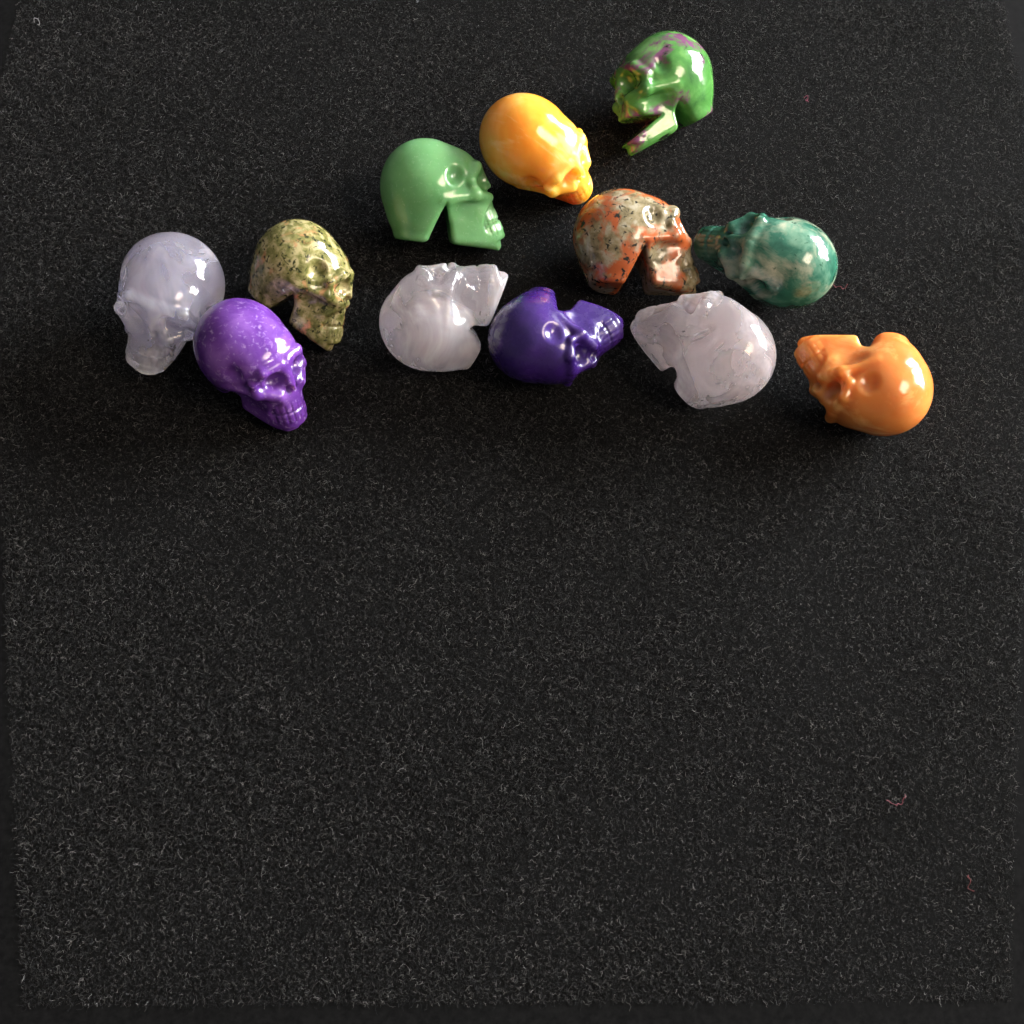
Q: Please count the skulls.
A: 12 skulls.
